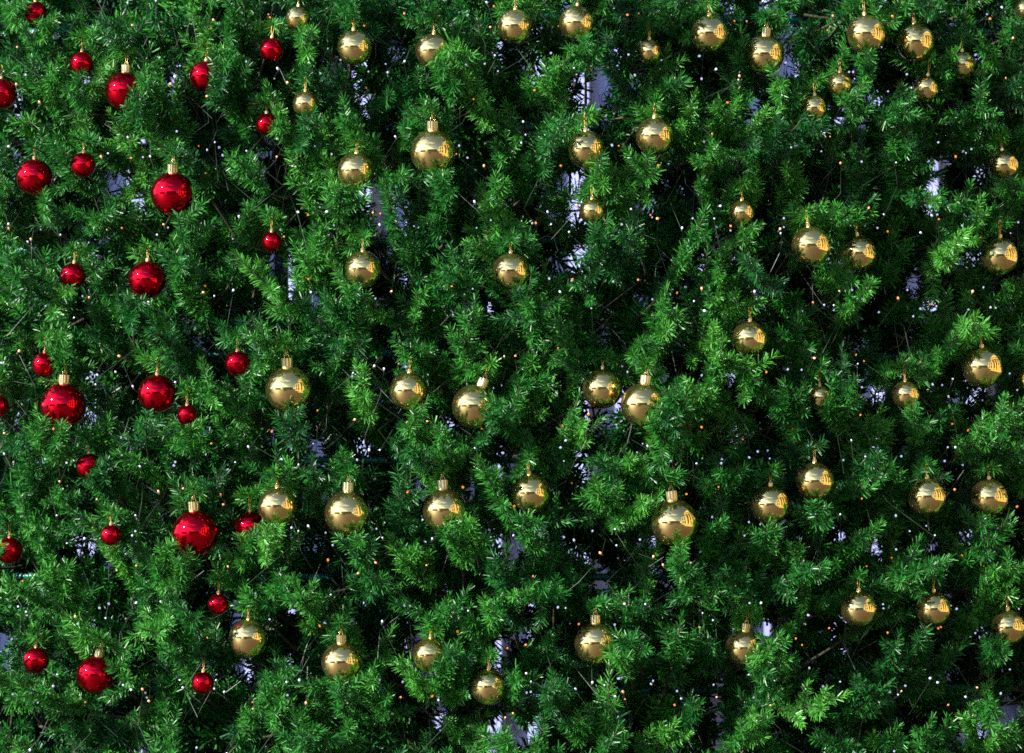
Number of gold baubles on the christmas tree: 56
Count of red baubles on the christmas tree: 28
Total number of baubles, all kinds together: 84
